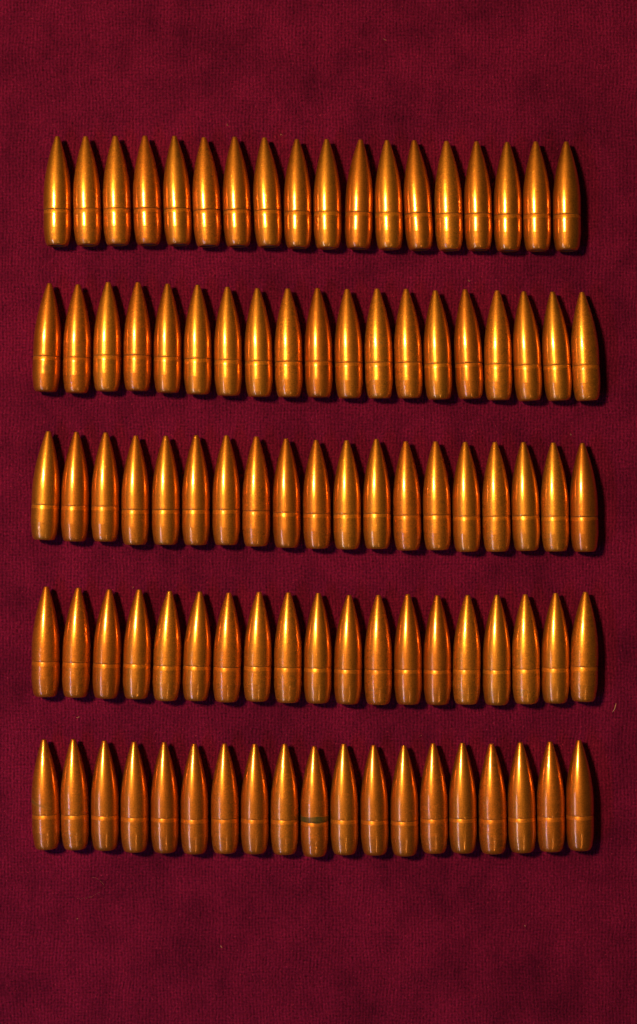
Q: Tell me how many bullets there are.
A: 94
